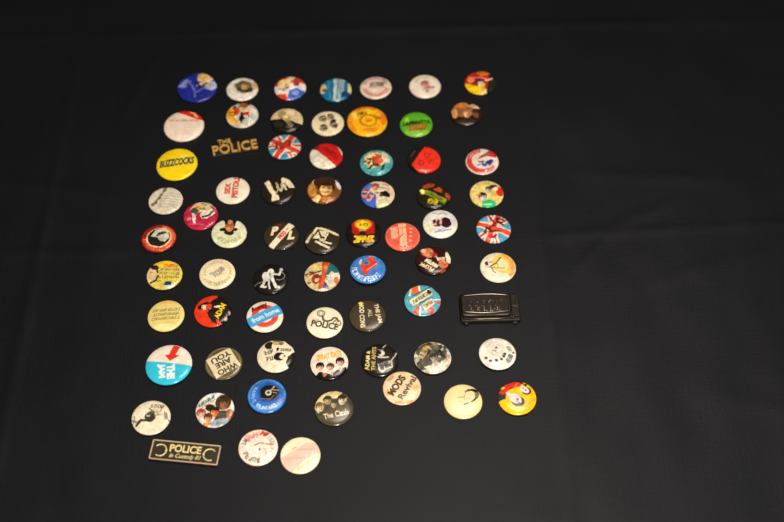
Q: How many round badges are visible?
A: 65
